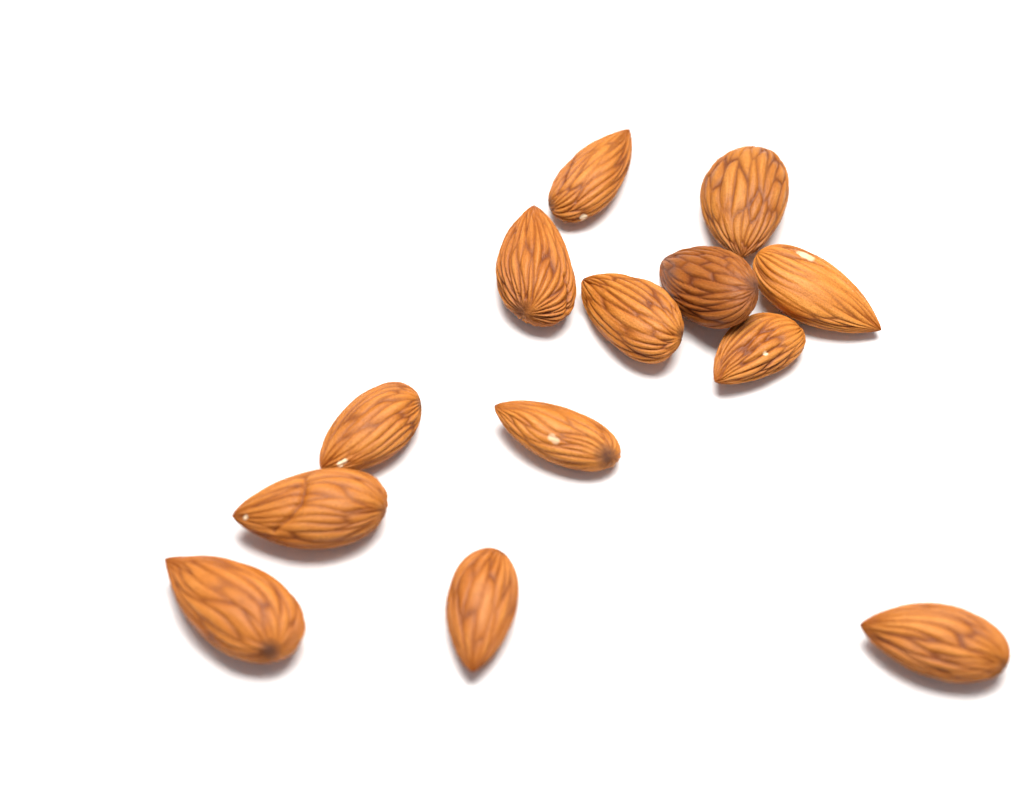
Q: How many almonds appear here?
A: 13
